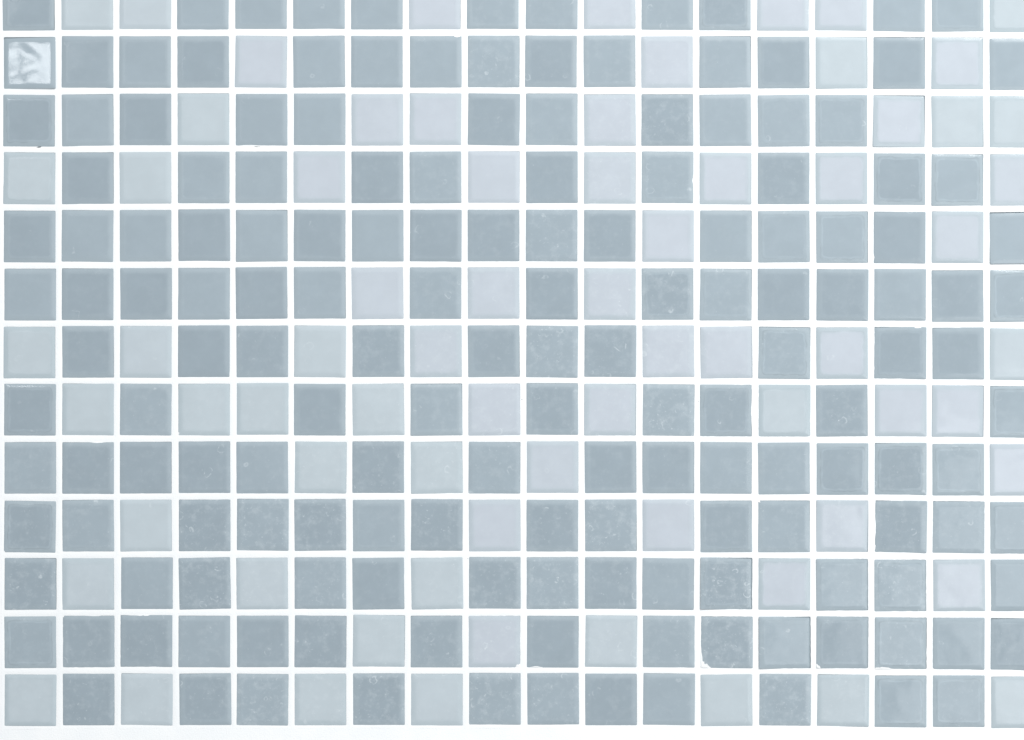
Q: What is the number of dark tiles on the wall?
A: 163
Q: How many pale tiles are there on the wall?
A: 71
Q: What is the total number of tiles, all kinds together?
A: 234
